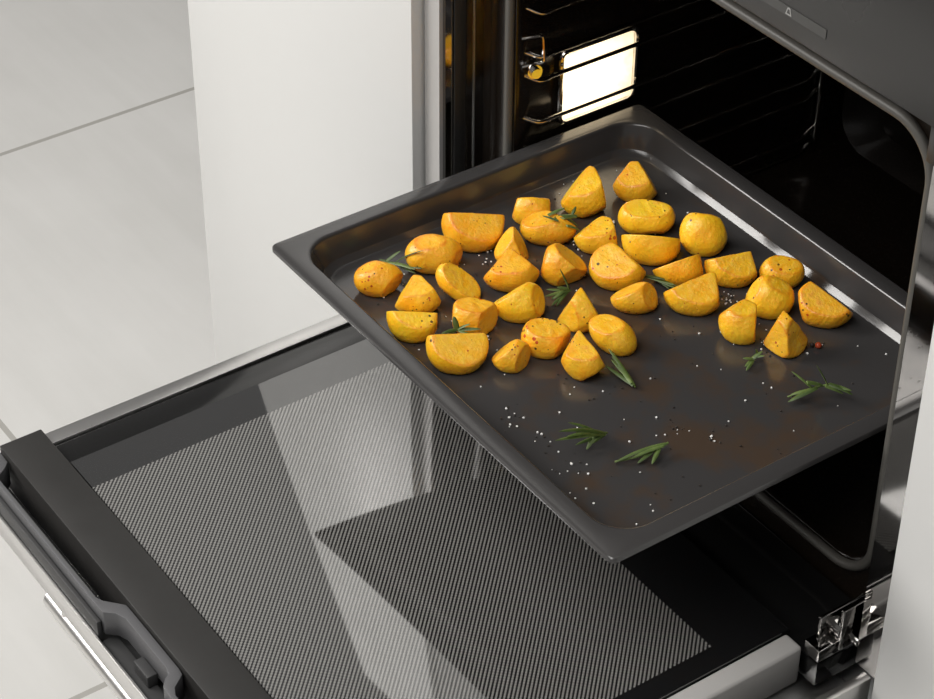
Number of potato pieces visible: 35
